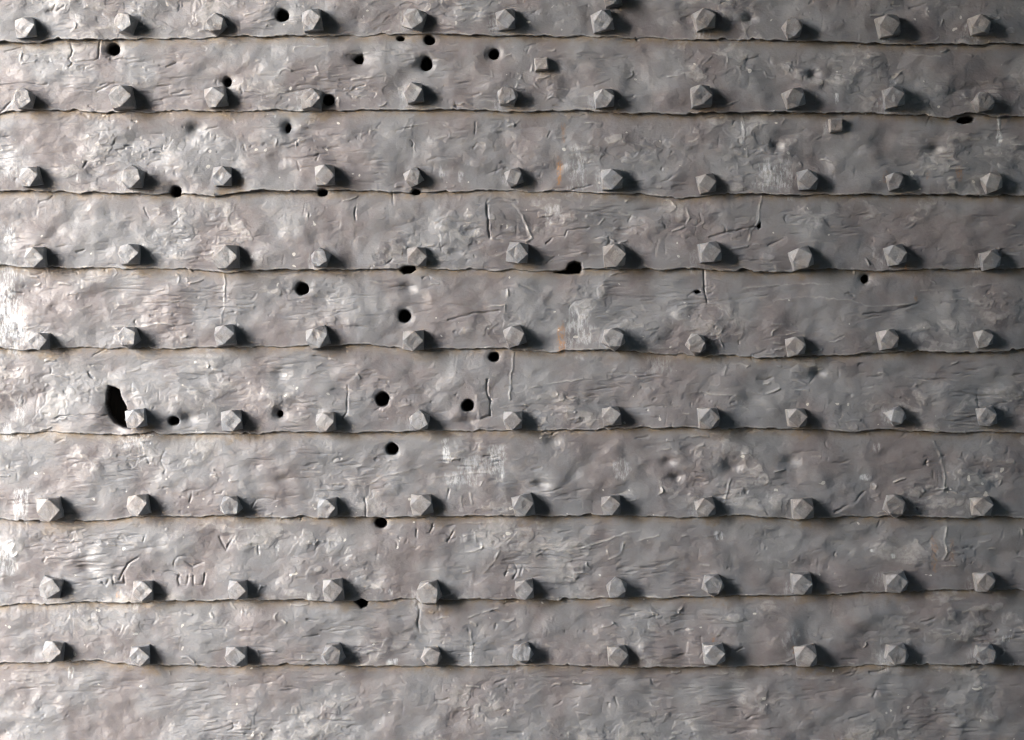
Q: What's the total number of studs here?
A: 101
